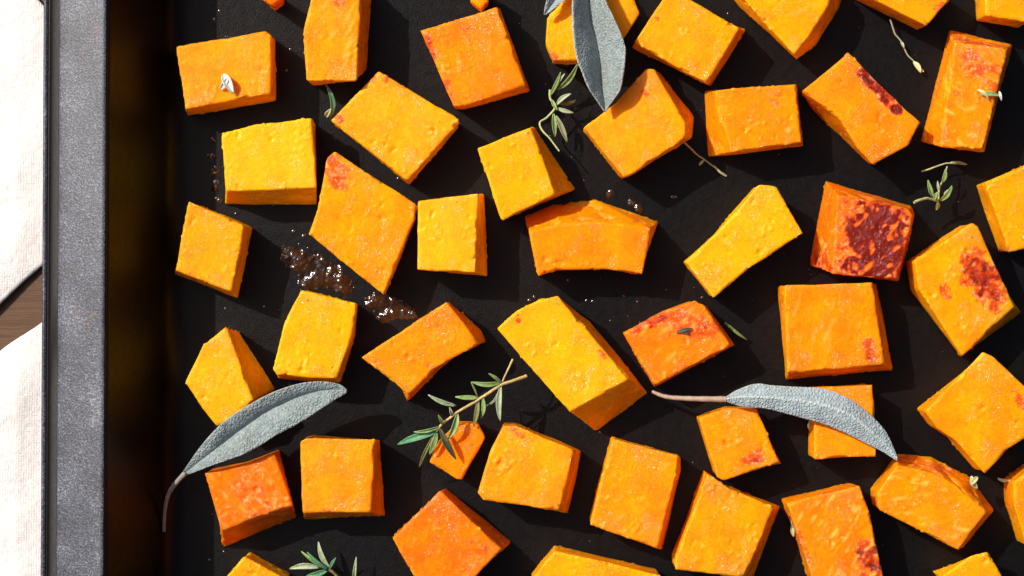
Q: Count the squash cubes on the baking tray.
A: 47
